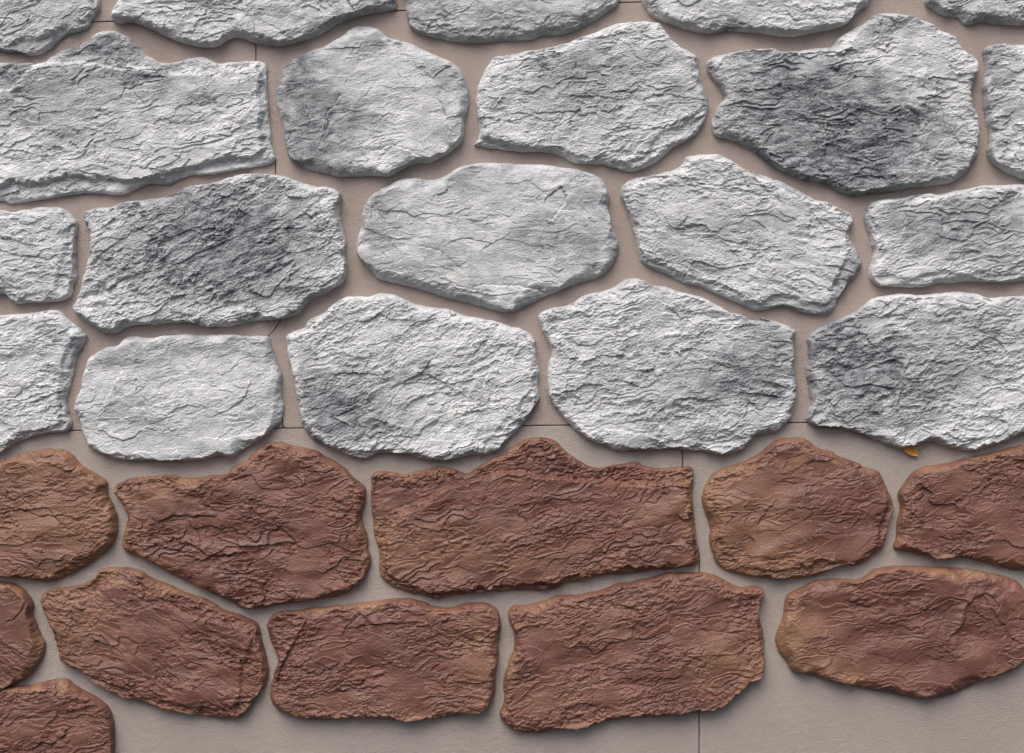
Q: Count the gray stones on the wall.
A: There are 20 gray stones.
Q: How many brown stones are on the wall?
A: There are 11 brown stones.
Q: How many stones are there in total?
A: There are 31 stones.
